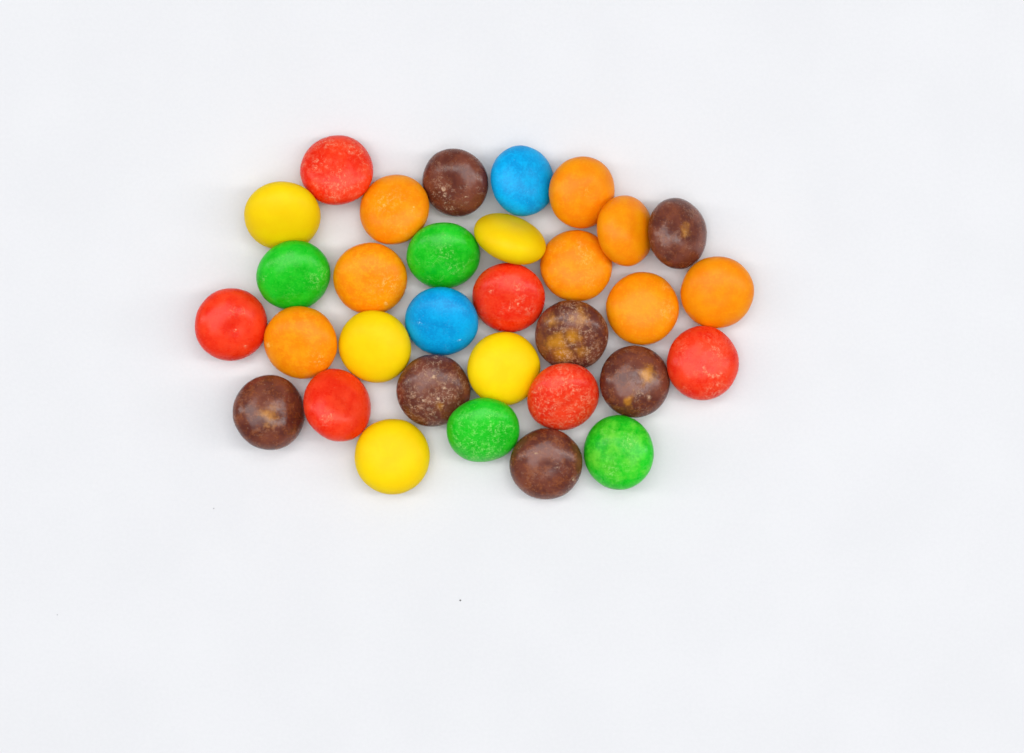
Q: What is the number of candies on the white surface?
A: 32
